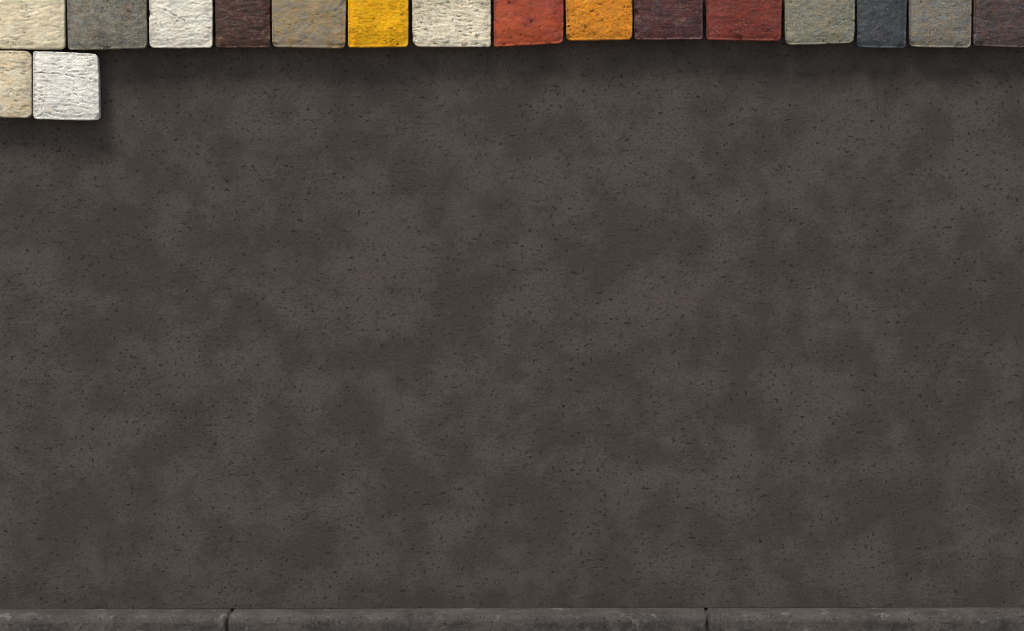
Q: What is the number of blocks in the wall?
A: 17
